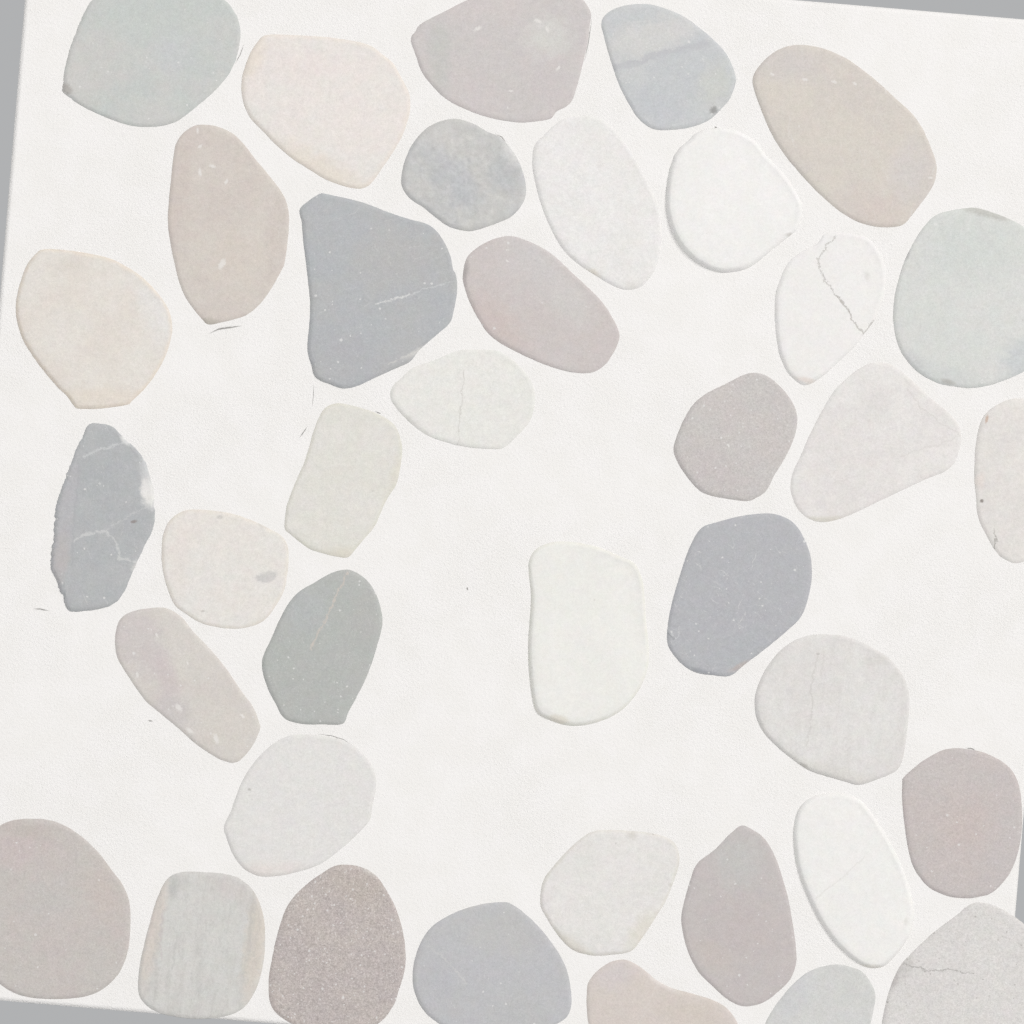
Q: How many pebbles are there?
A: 38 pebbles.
